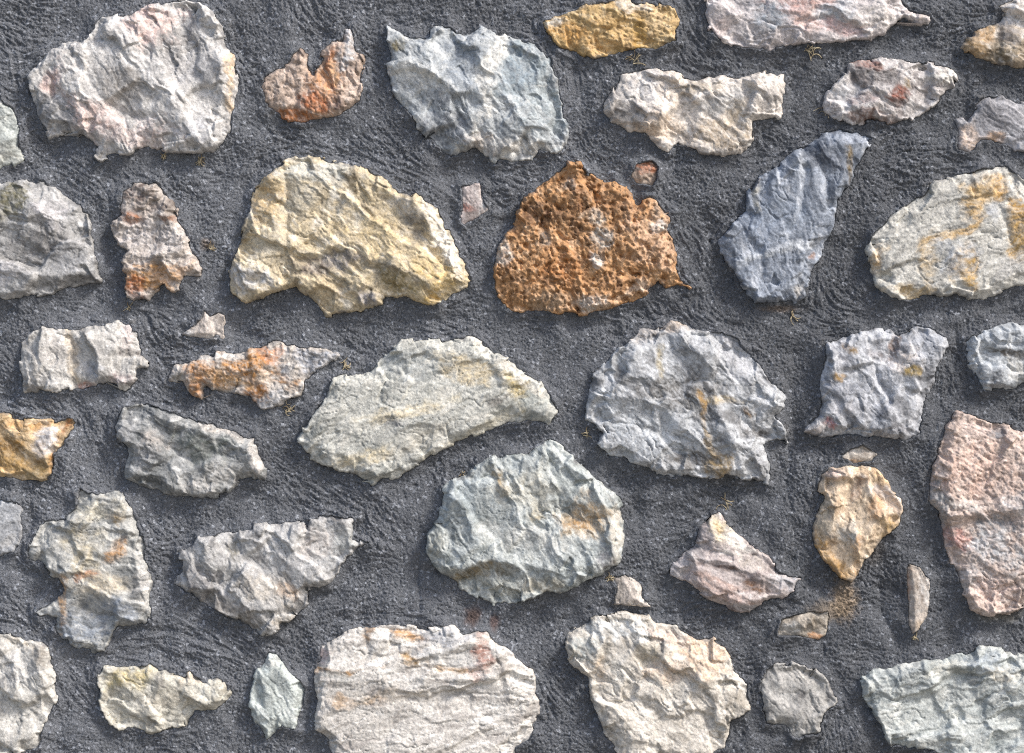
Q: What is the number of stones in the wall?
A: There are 45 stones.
